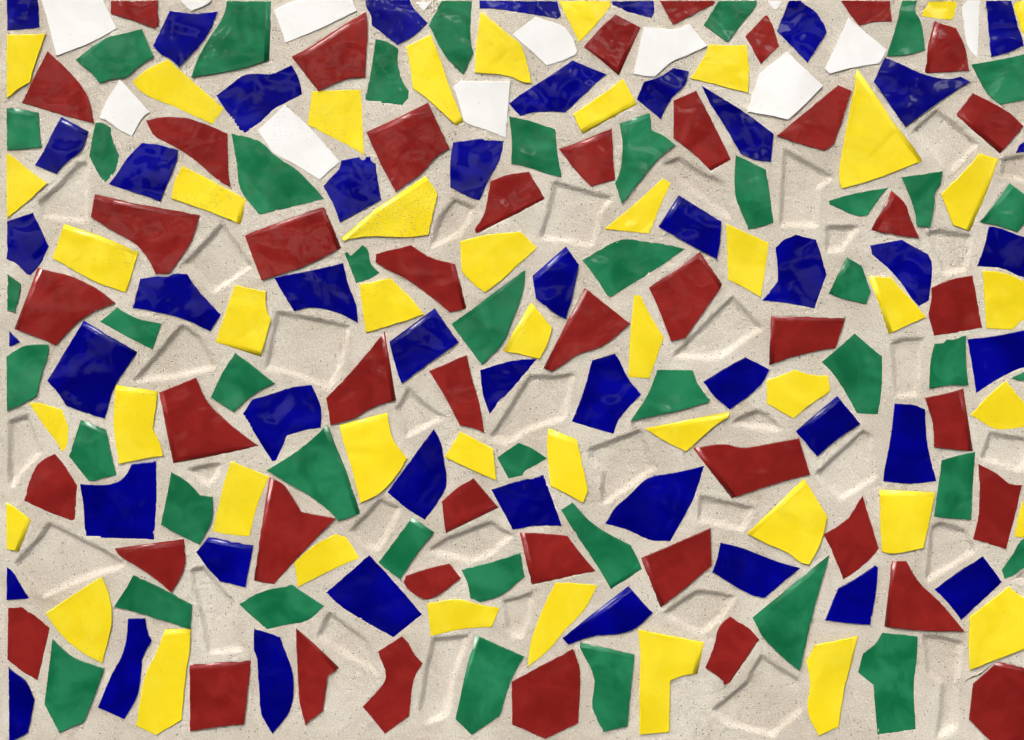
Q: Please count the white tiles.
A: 13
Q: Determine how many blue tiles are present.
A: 49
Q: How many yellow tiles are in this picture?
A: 46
